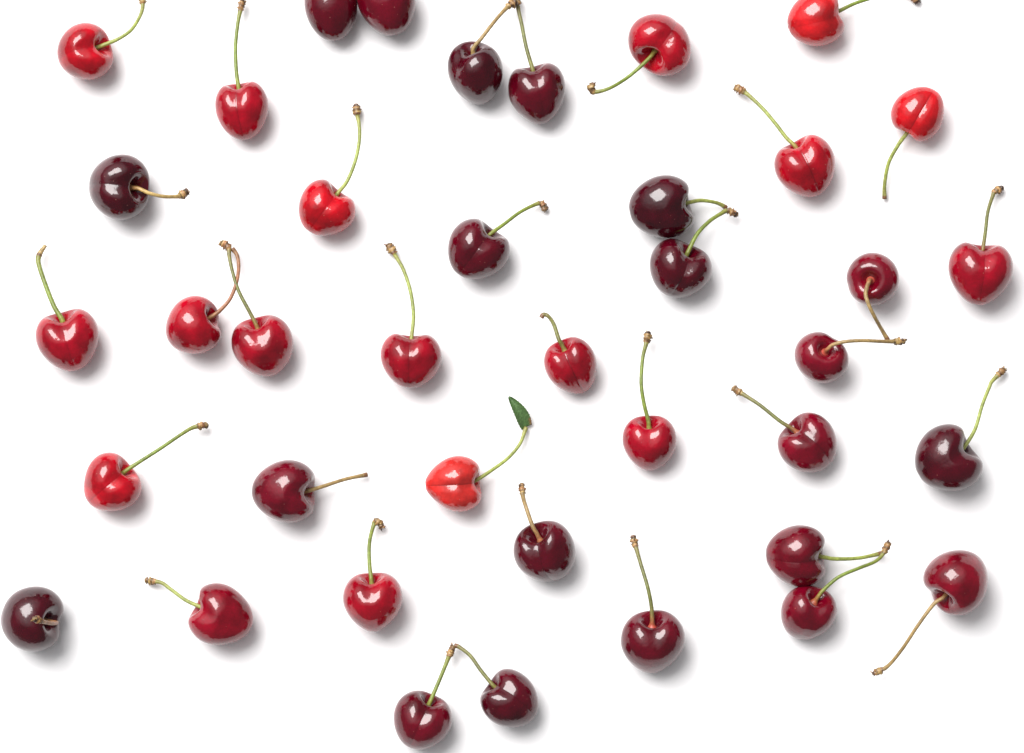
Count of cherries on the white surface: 39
